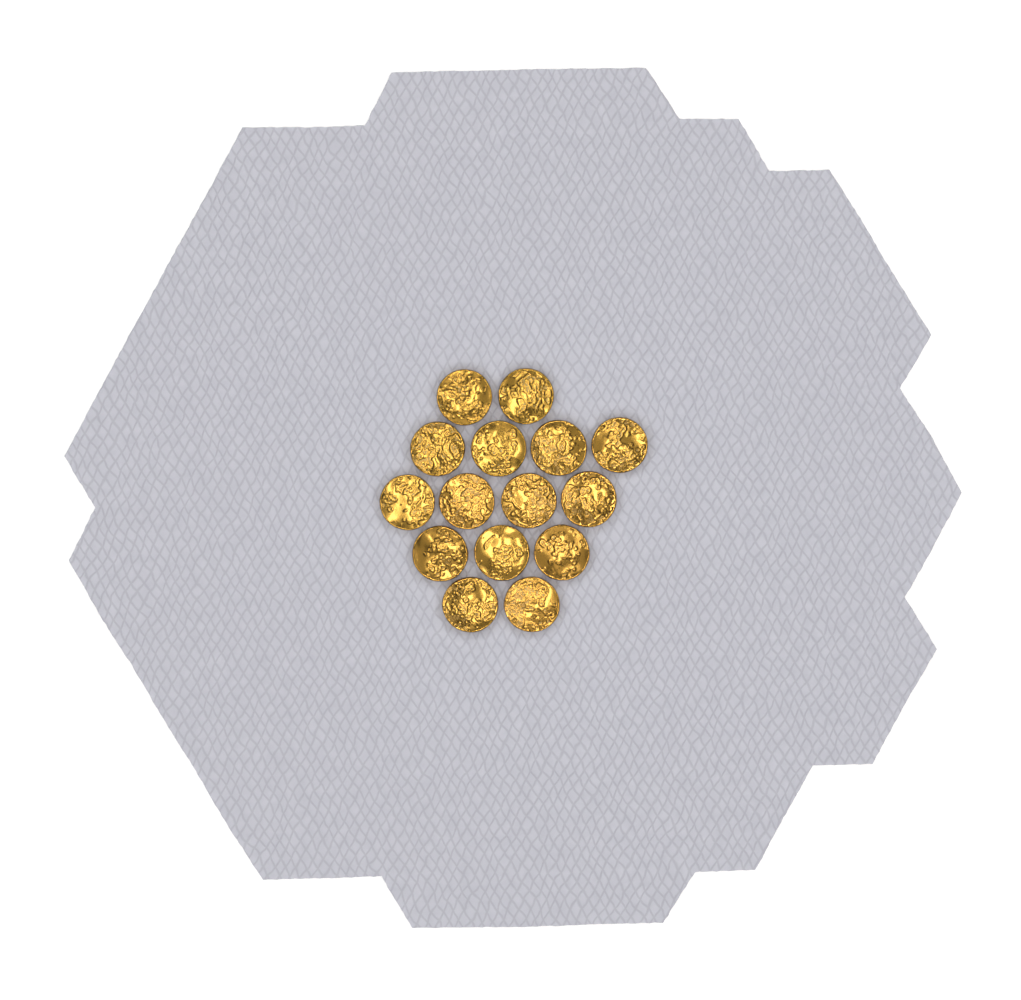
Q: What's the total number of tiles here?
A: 15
